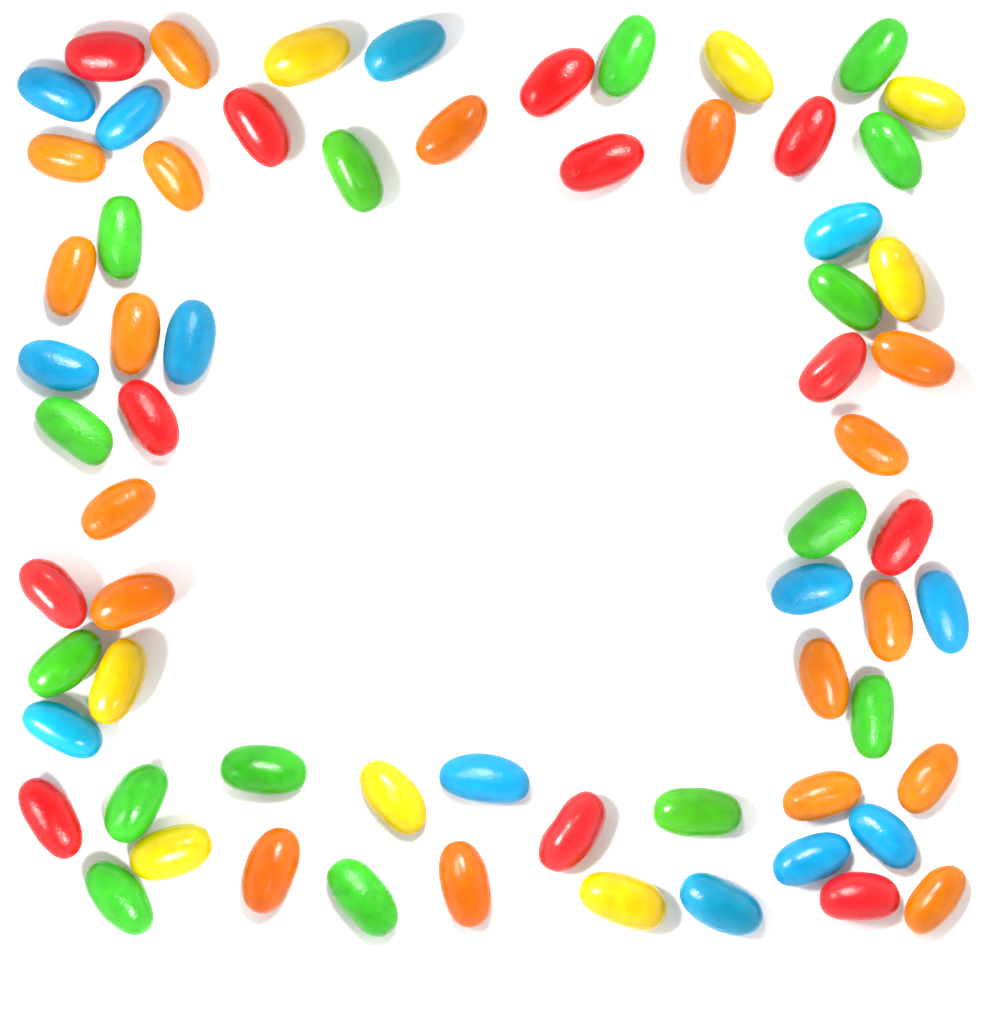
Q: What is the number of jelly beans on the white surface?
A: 66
